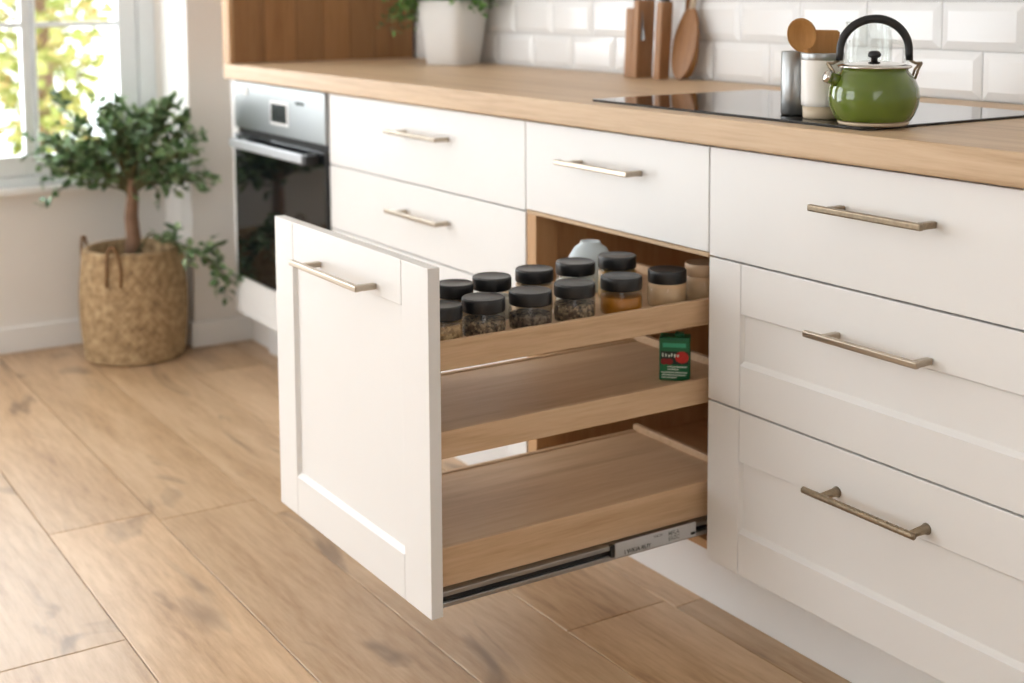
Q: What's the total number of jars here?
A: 12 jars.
